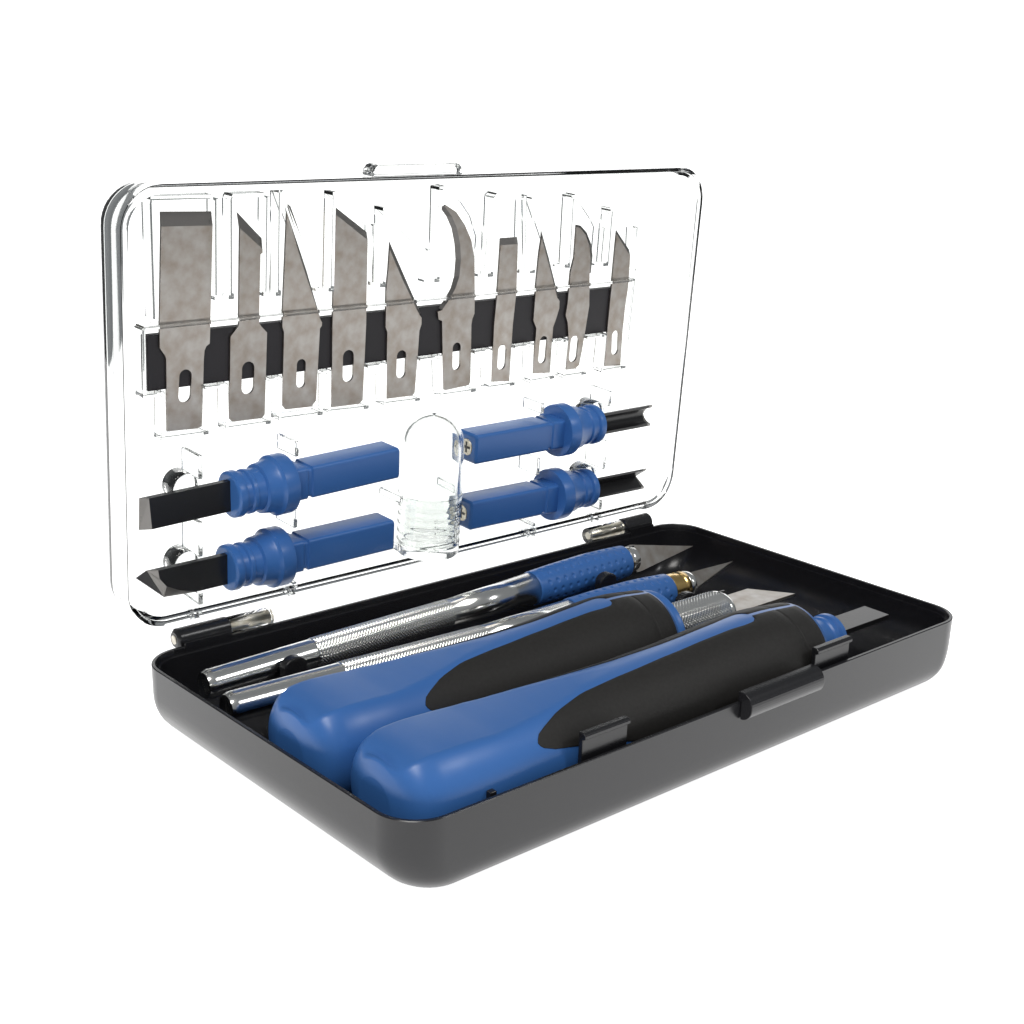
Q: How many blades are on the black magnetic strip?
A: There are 10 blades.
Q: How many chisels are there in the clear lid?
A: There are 4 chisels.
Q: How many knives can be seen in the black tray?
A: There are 4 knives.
